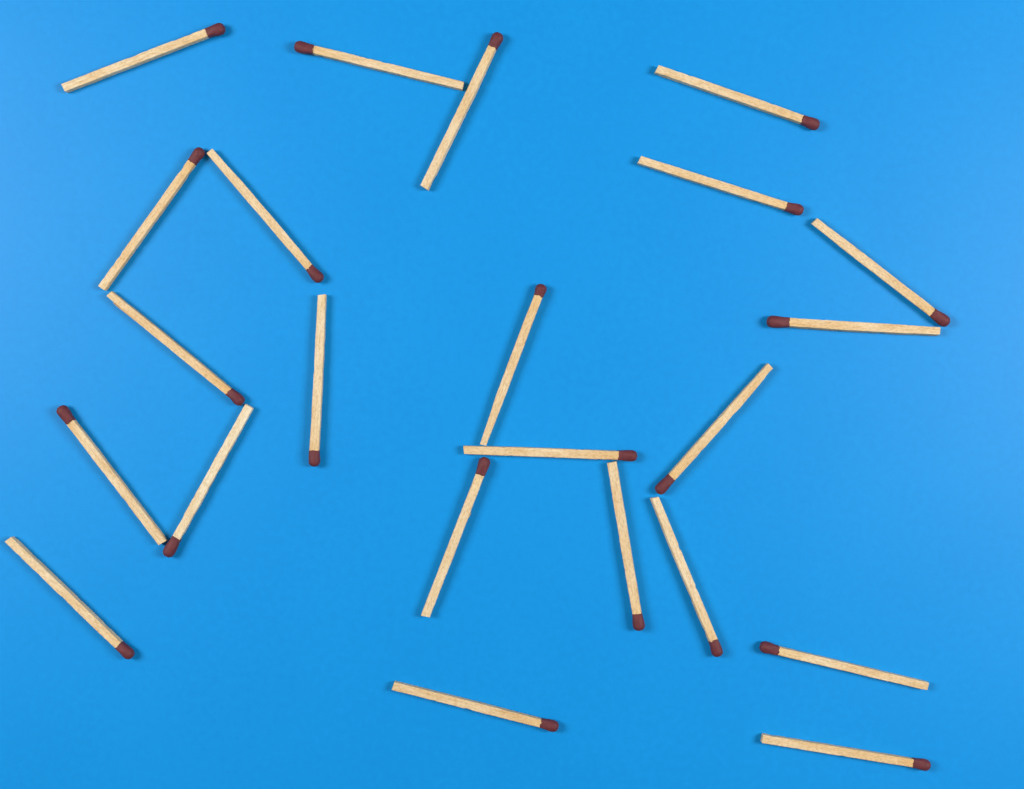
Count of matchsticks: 23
